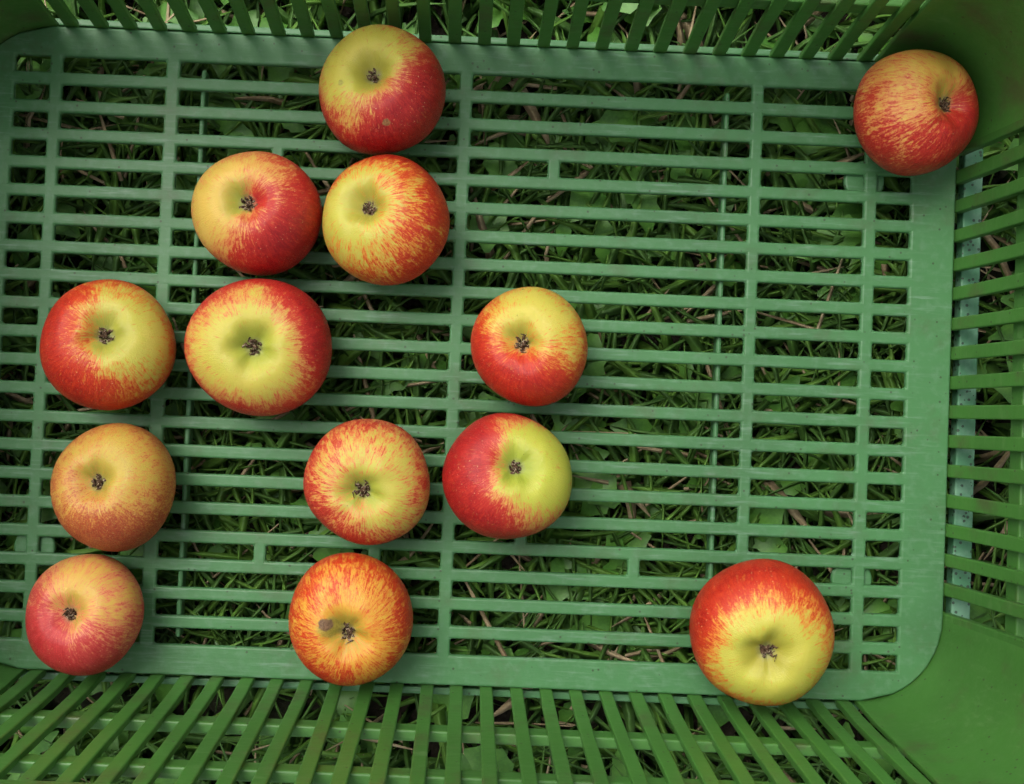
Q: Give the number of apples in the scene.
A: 13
